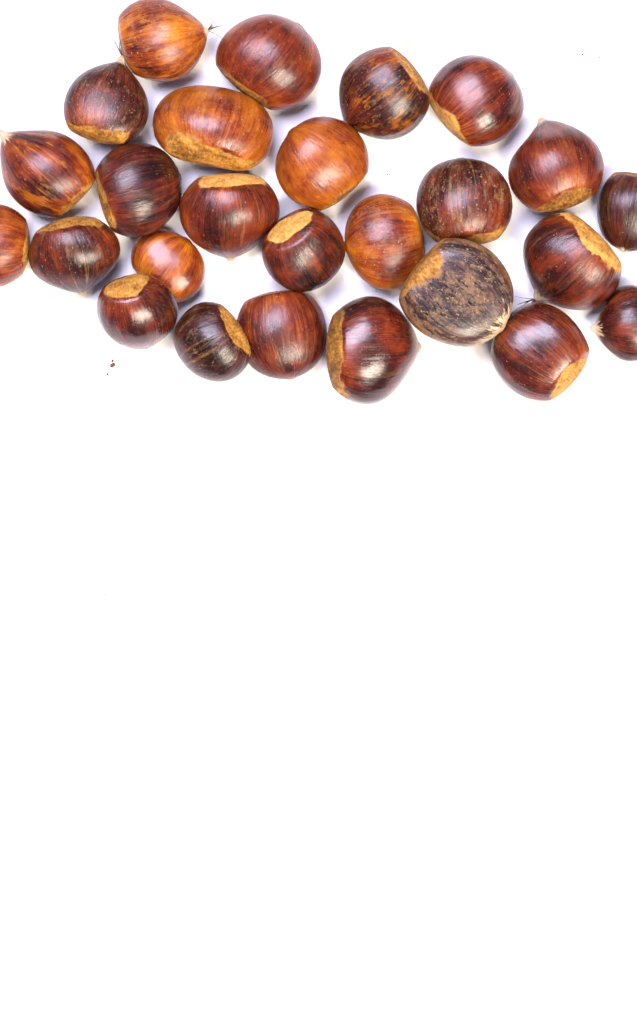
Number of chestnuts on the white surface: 26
